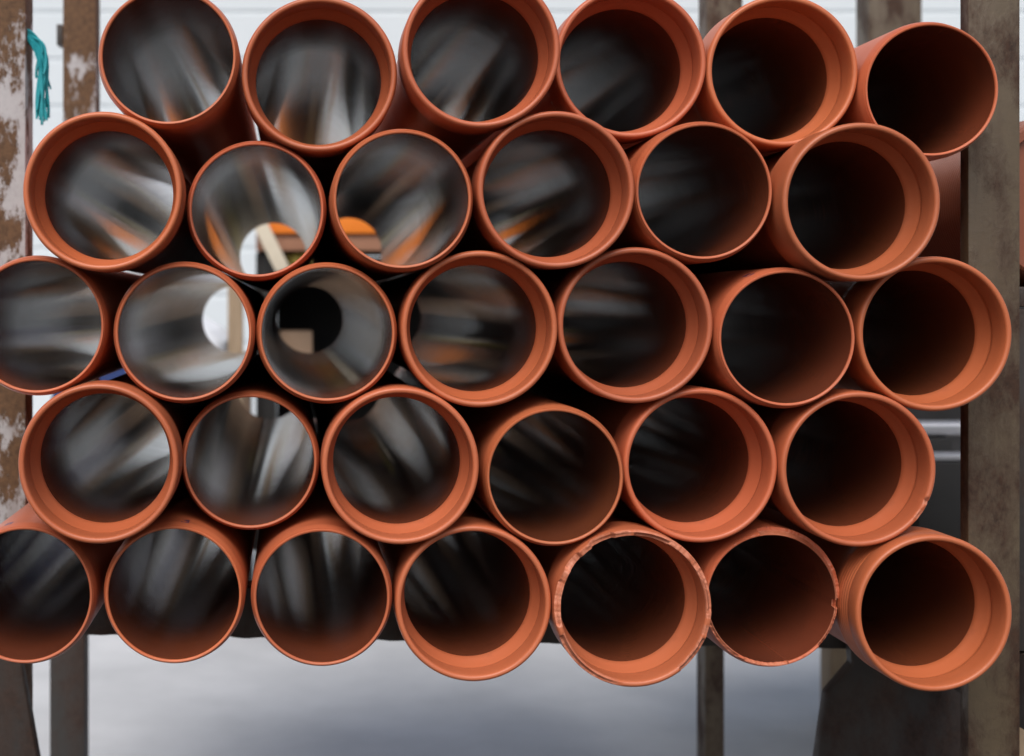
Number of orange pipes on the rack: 32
